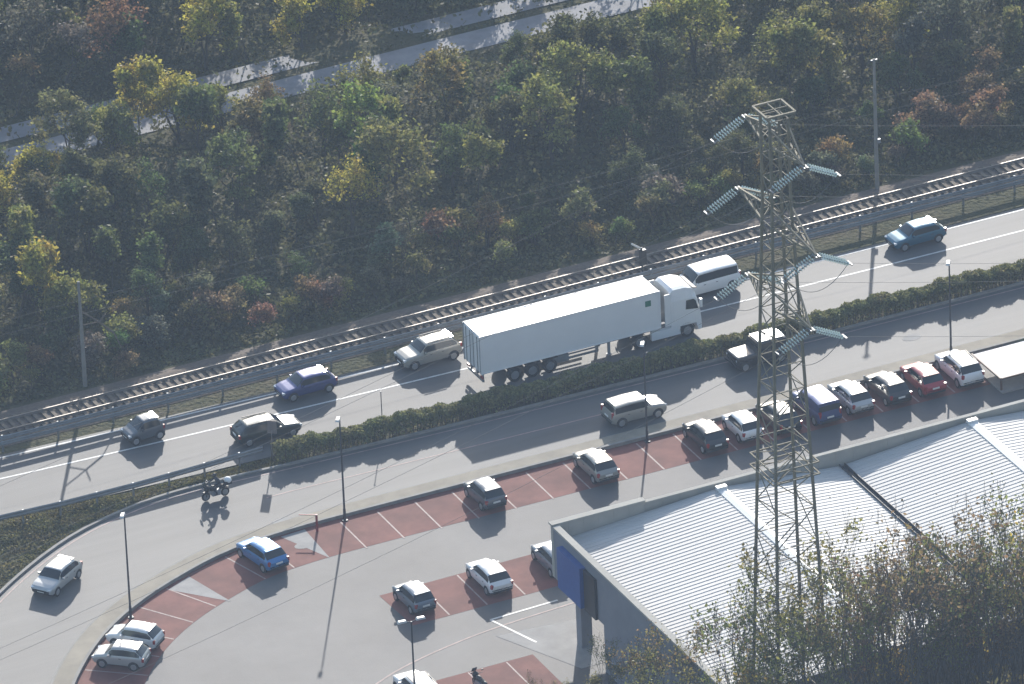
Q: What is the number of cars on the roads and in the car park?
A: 26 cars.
